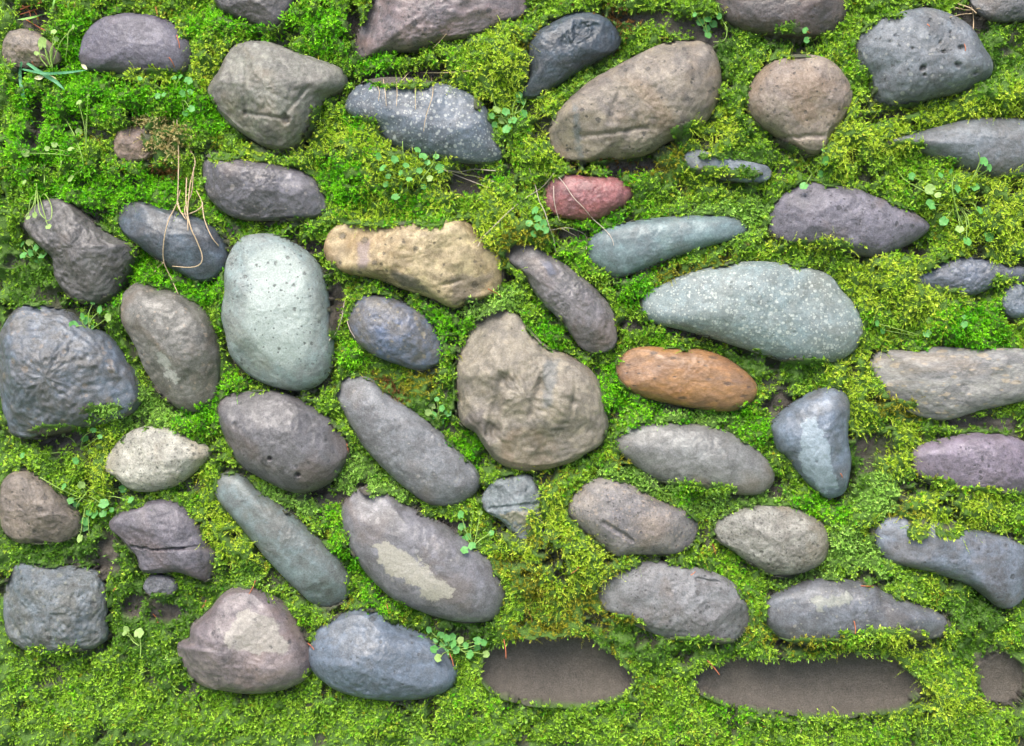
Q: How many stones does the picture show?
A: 53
